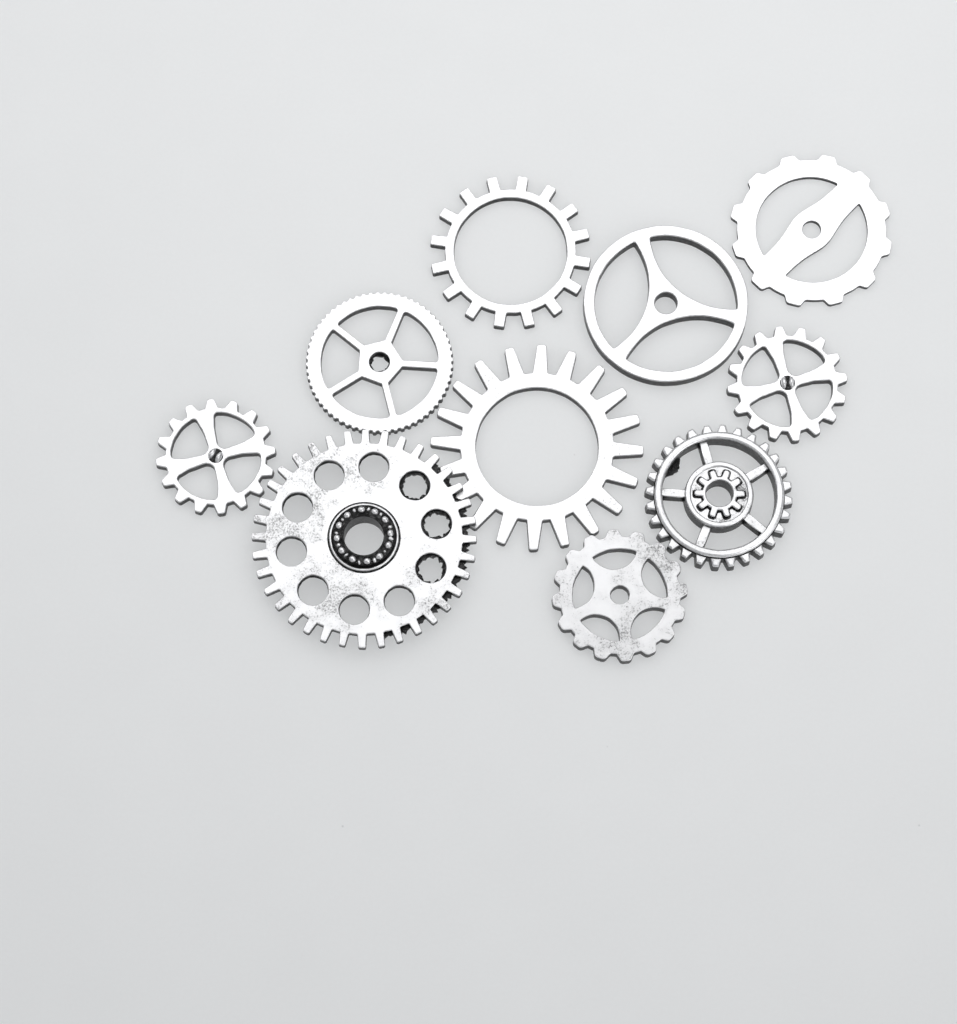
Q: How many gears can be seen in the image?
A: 10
